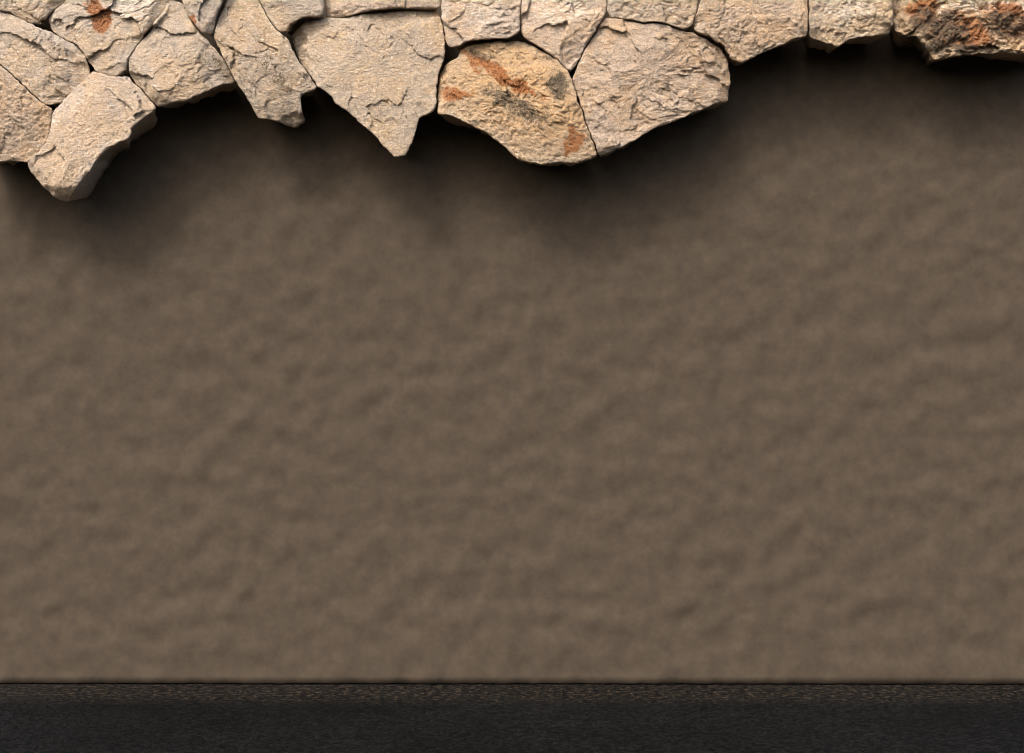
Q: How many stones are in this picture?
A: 19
